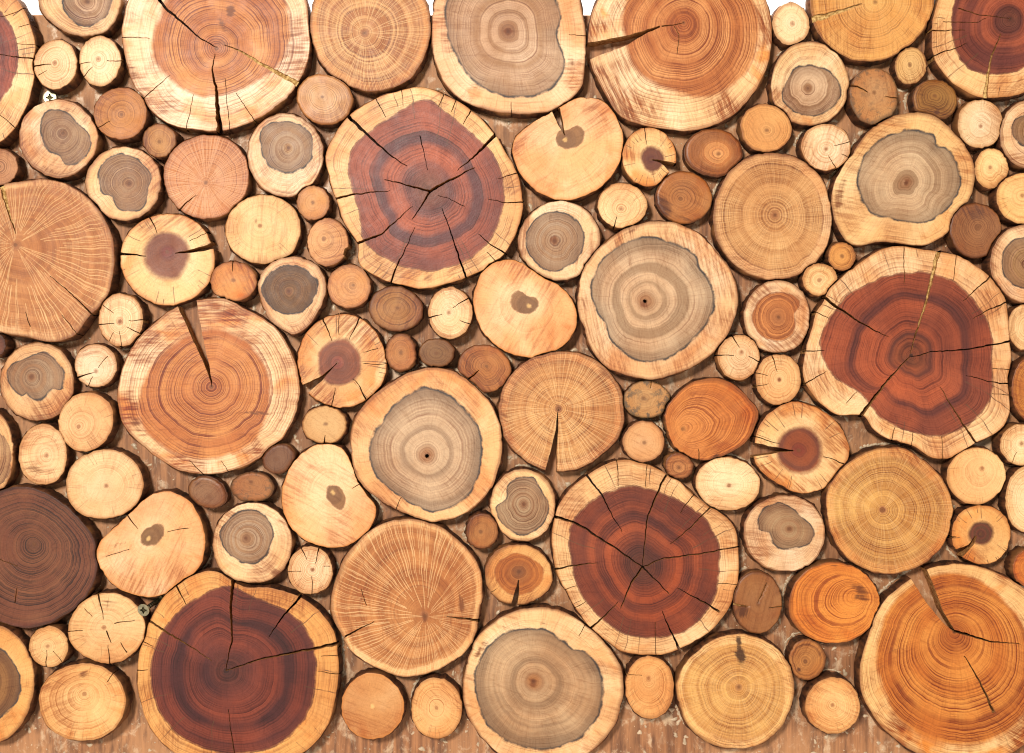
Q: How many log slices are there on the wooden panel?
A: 117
